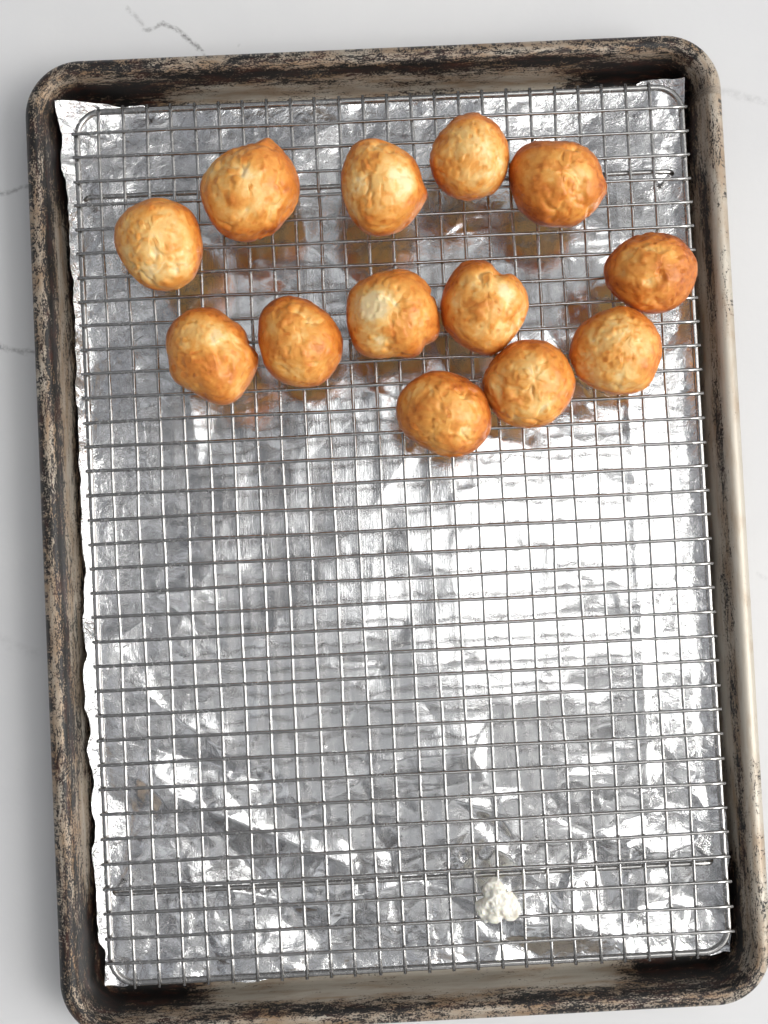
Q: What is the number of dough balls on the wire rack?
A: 13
